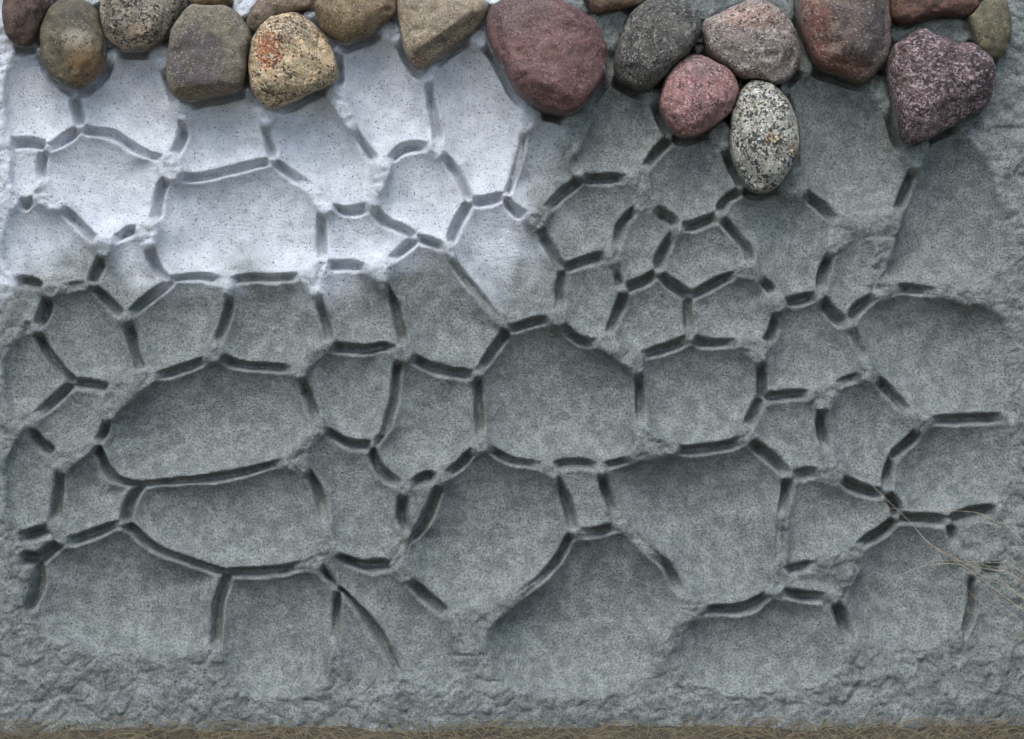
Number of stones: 19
